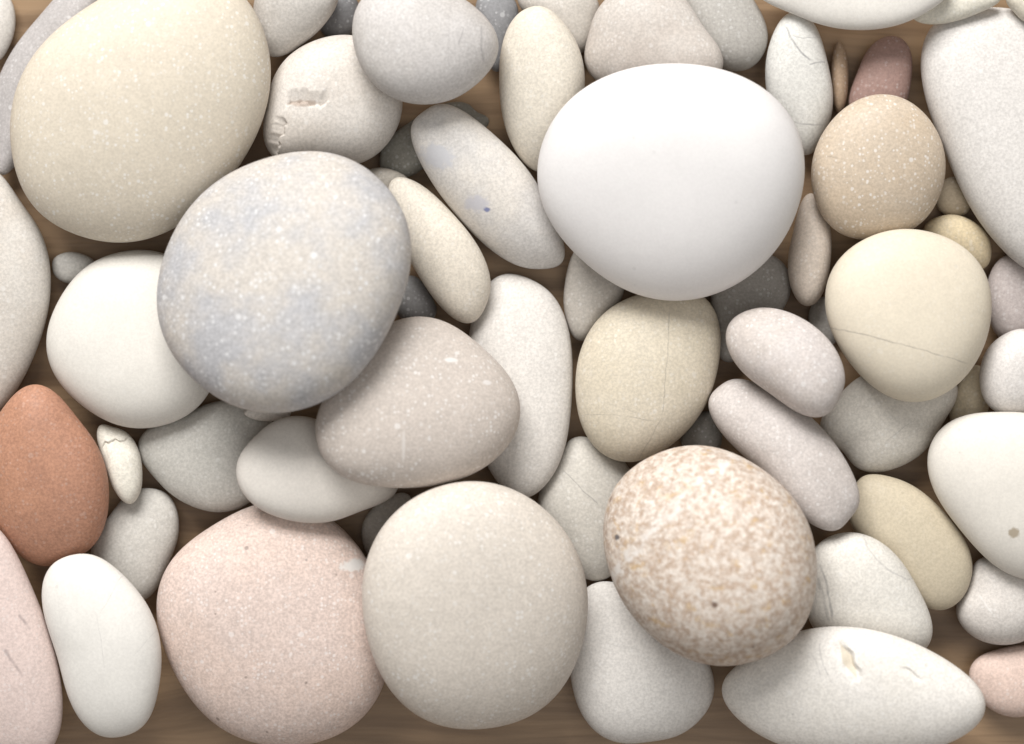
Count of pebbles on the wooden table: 67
